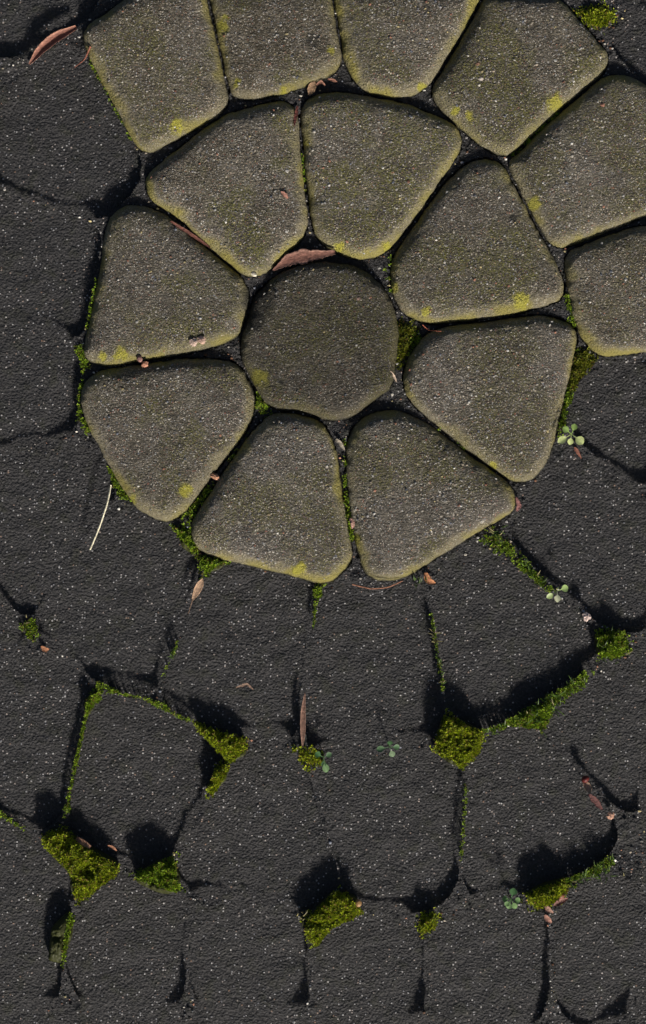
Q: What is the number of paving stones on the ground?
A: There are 15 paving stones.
